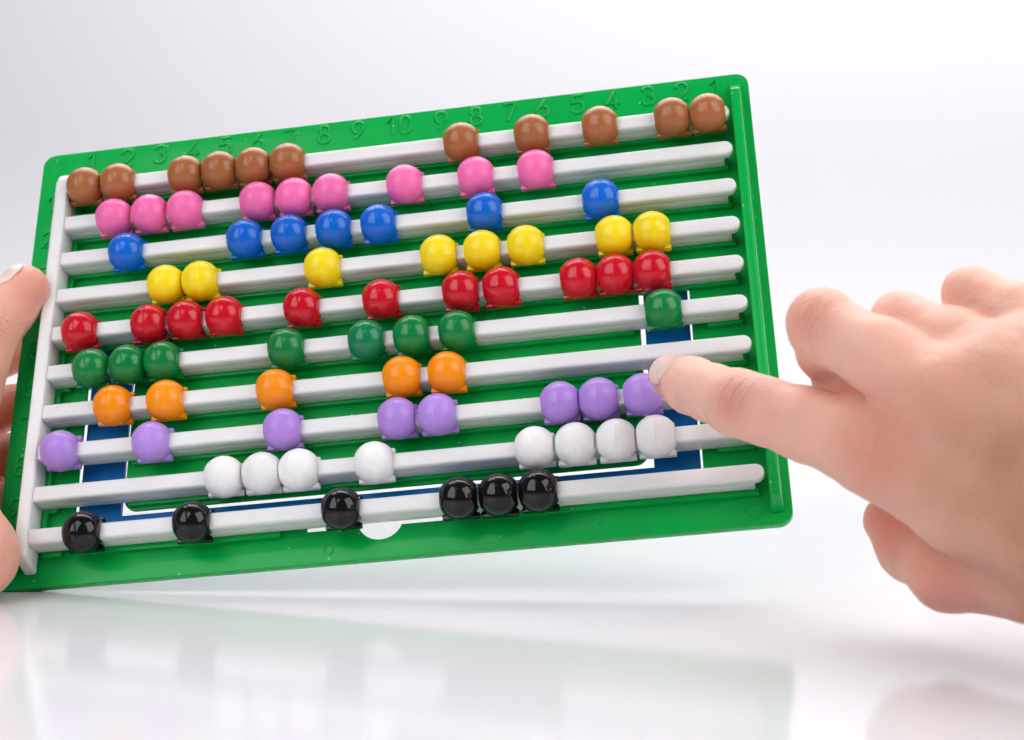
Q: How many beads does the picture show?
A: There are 81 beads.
